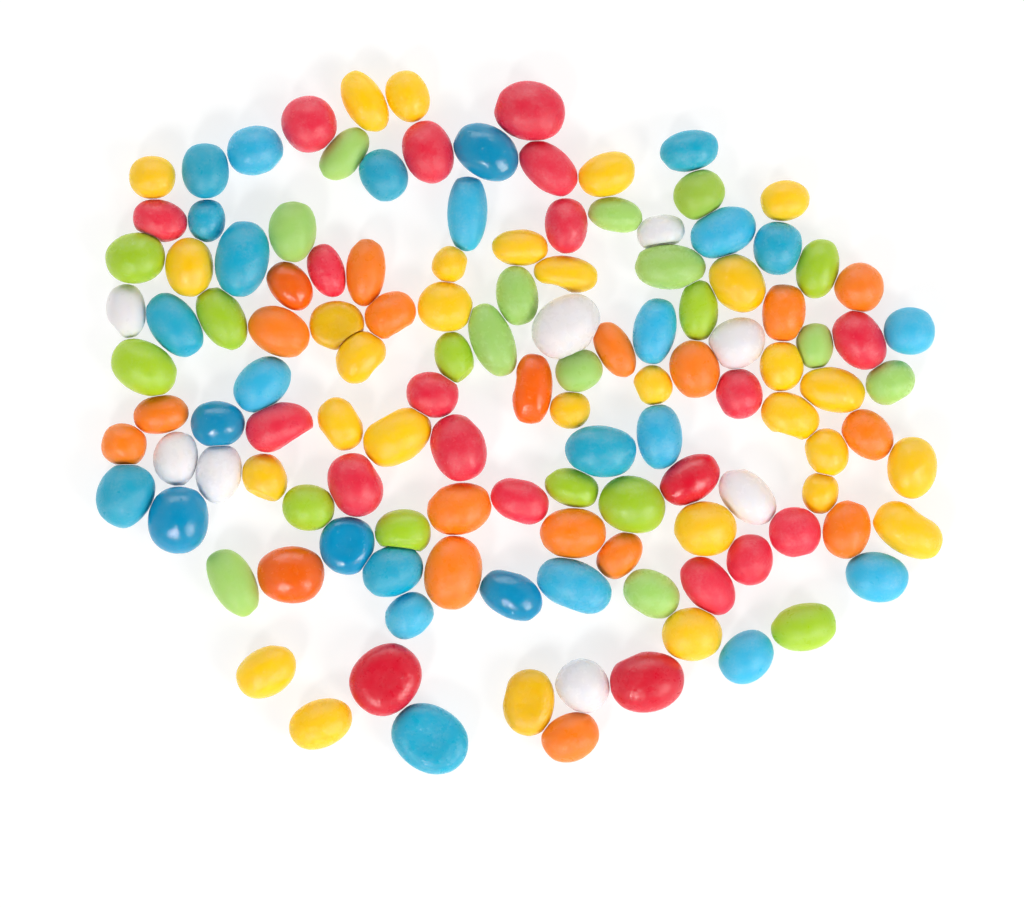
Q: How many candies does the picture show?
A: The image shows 127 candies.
